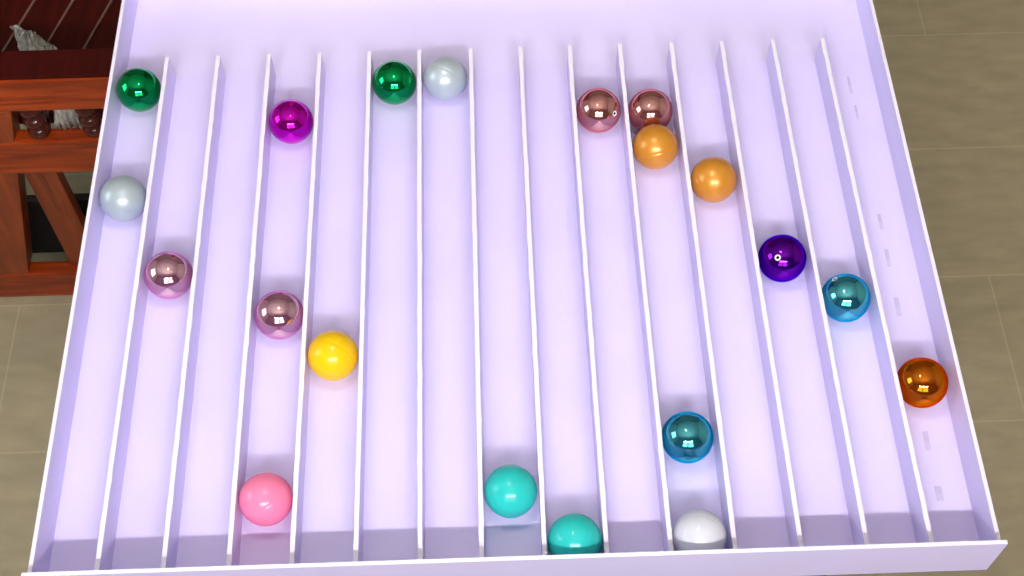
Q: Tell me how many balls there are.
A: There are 20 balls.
